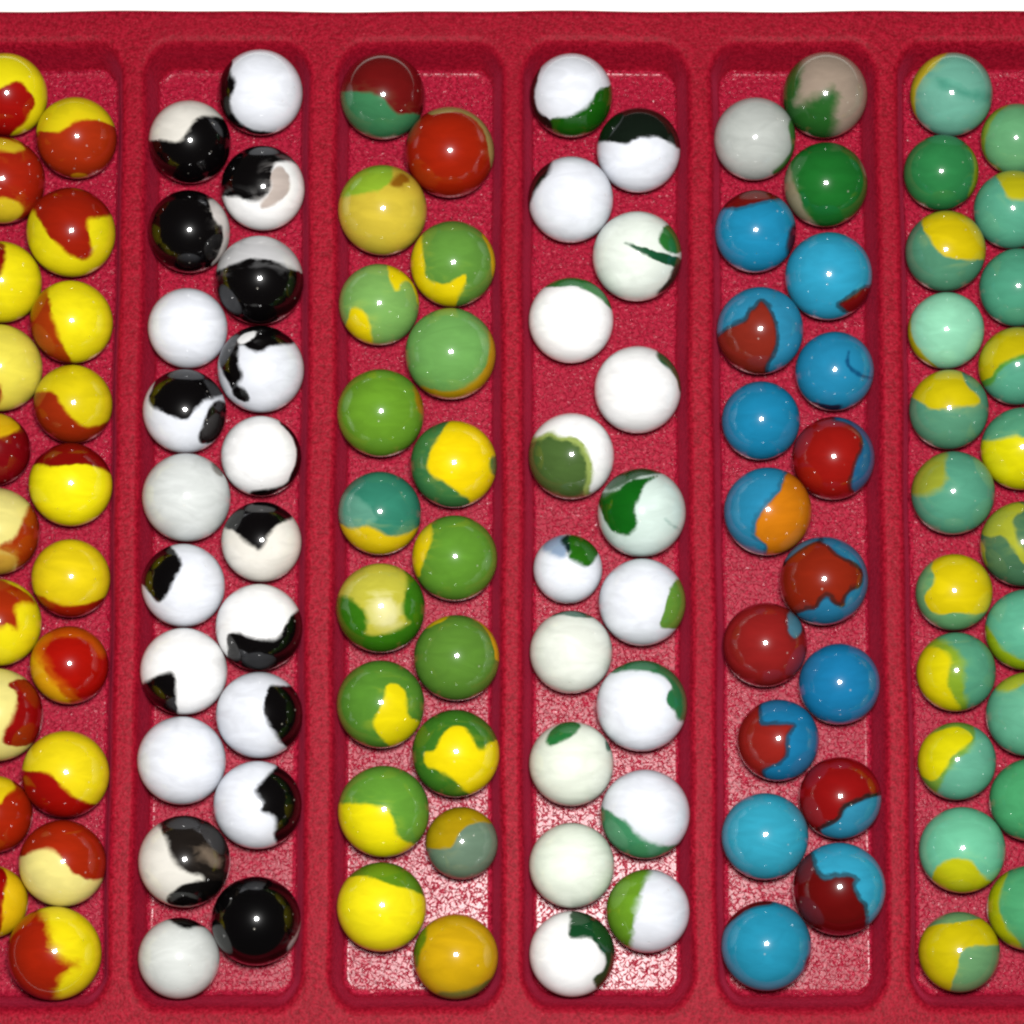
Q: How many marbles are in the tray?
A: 114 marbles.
